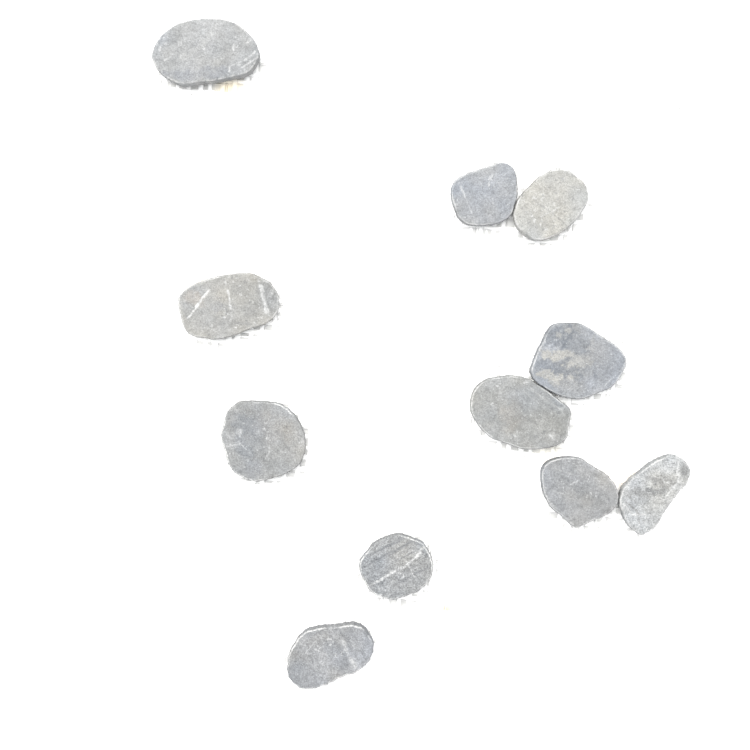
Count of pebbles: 11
